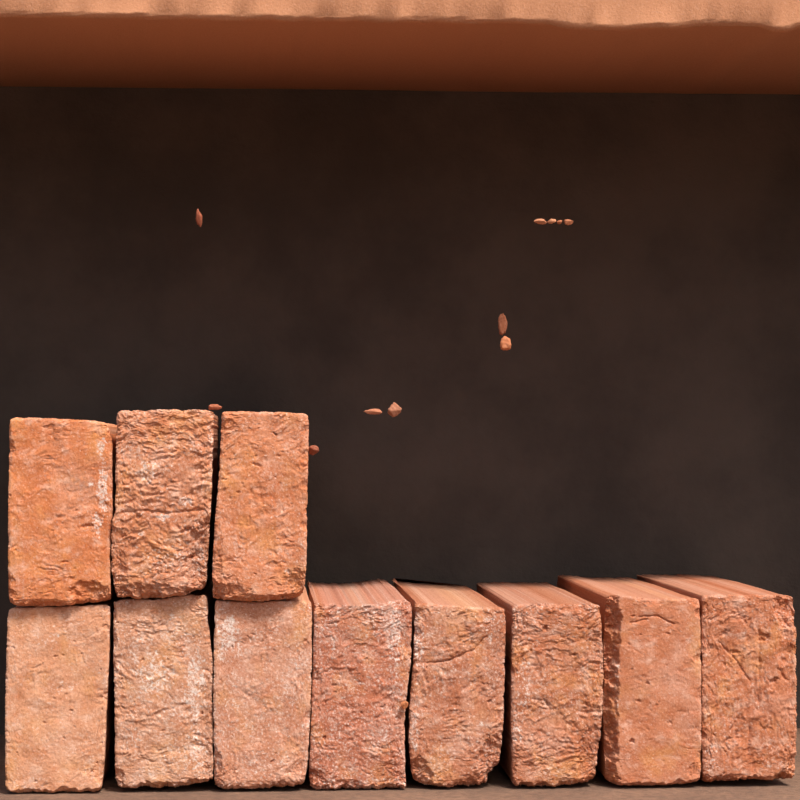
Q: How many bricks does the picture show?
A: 11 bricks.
